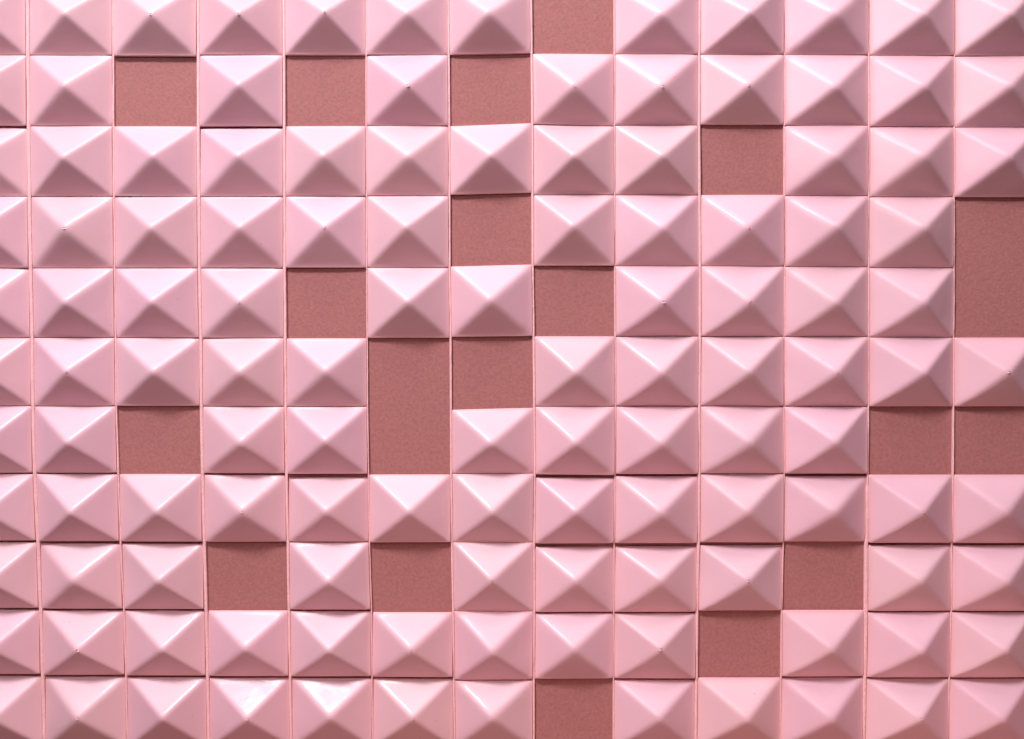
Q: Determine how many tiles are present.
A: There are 122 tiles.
